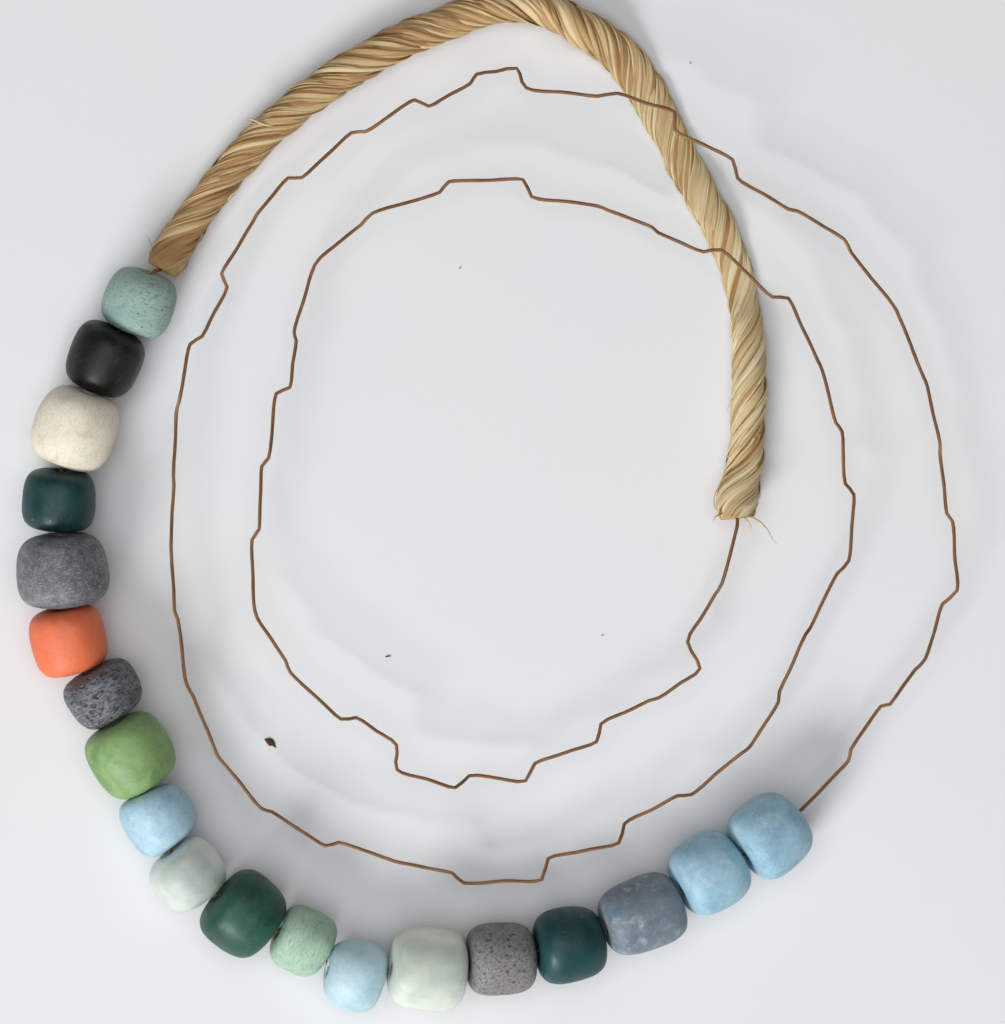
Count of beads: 19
